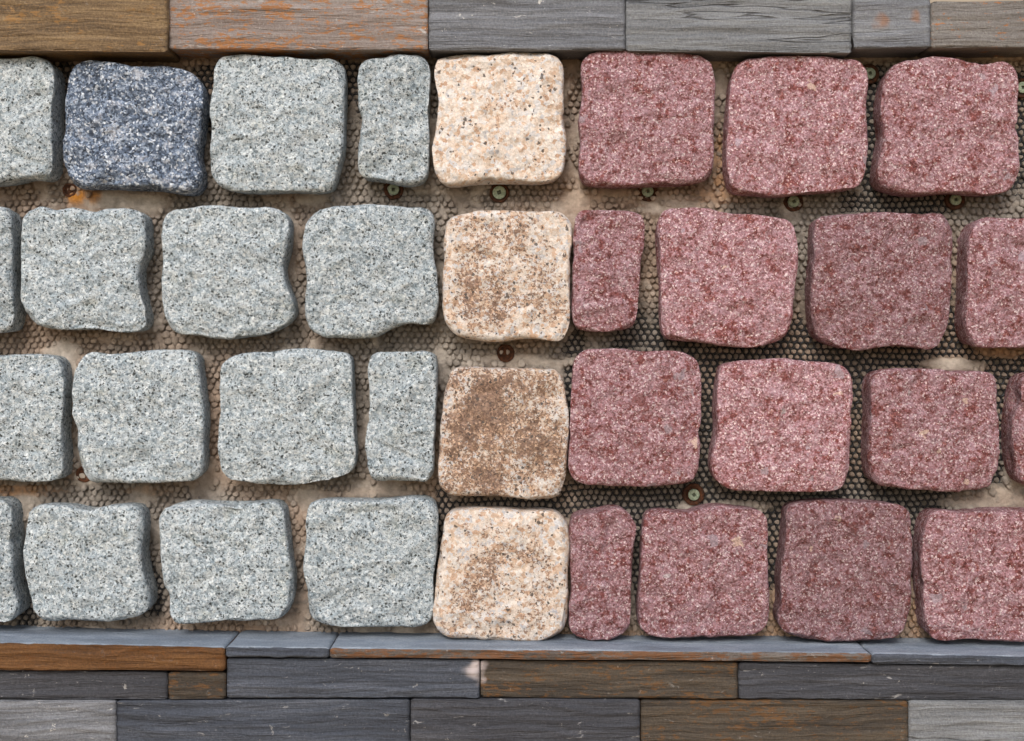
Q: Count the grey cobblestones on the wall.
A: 15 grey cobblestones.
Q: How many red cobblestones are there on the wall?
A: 15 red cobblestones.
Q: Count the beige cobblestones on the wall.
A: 4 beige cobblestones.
